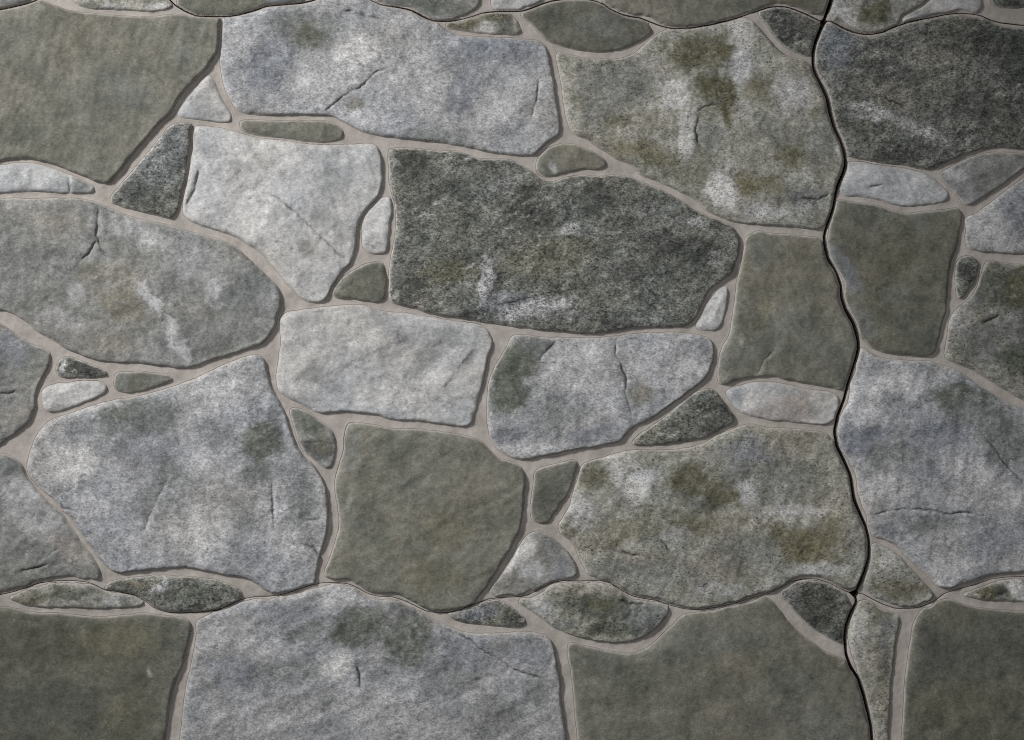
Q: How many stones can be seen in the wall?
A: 62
